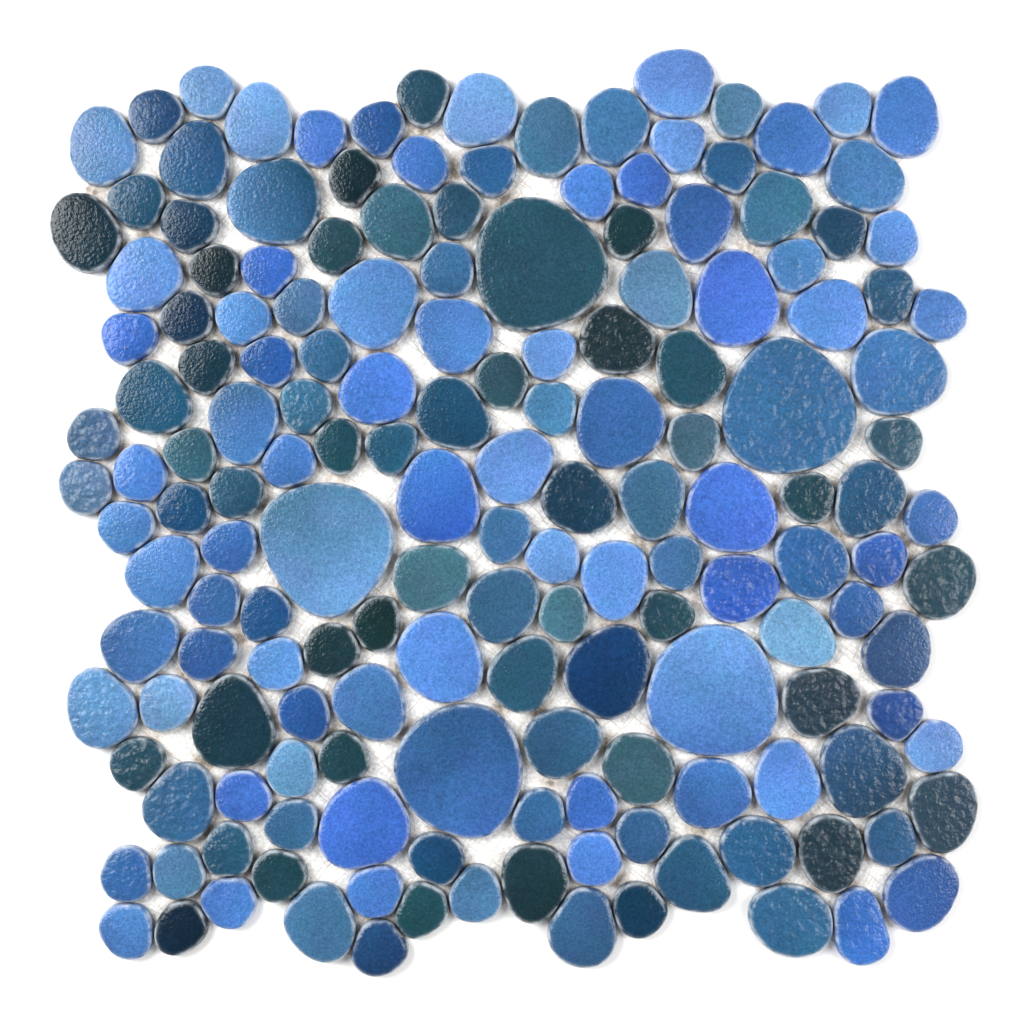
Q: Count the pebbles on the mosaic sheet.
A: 167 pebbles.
